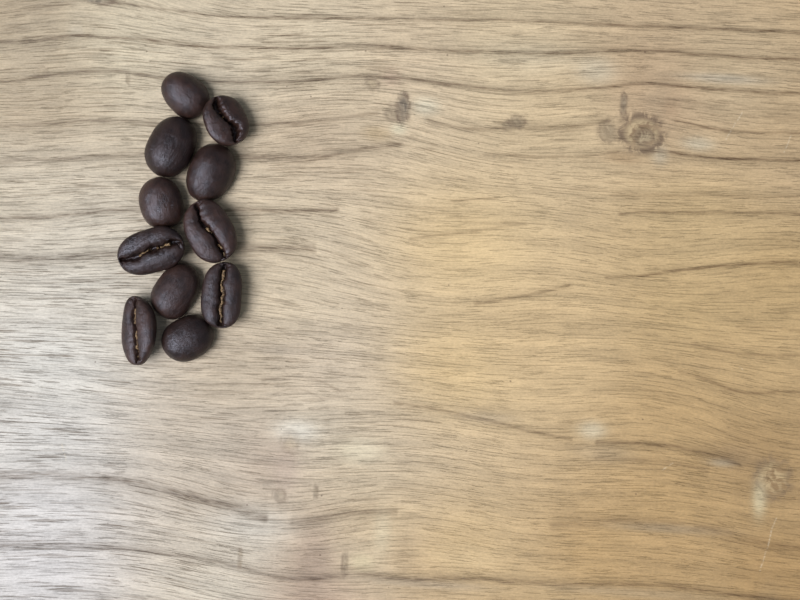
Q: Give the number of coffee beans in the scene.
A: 11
